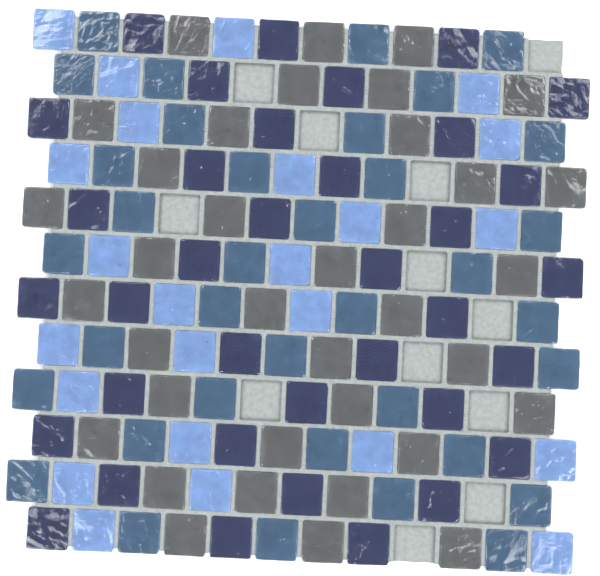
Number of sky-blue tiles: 24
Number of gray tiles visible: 36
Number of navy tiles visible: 36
